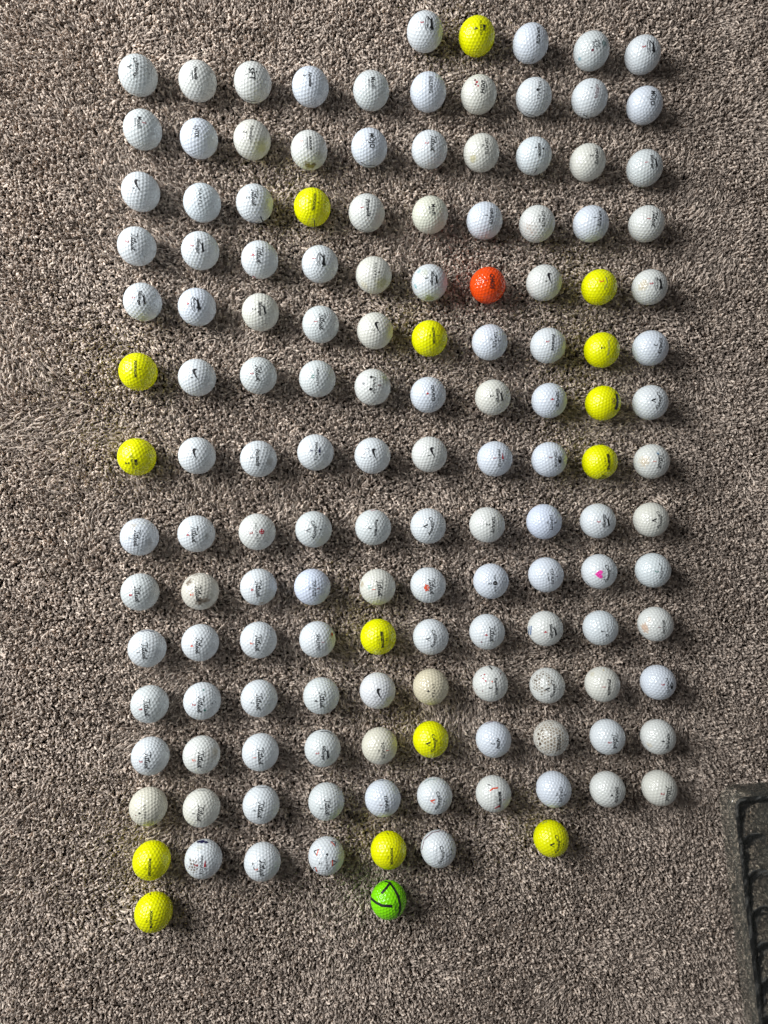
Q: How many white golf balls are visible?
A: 127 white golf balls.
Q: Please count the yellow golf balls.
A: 15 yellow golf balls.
